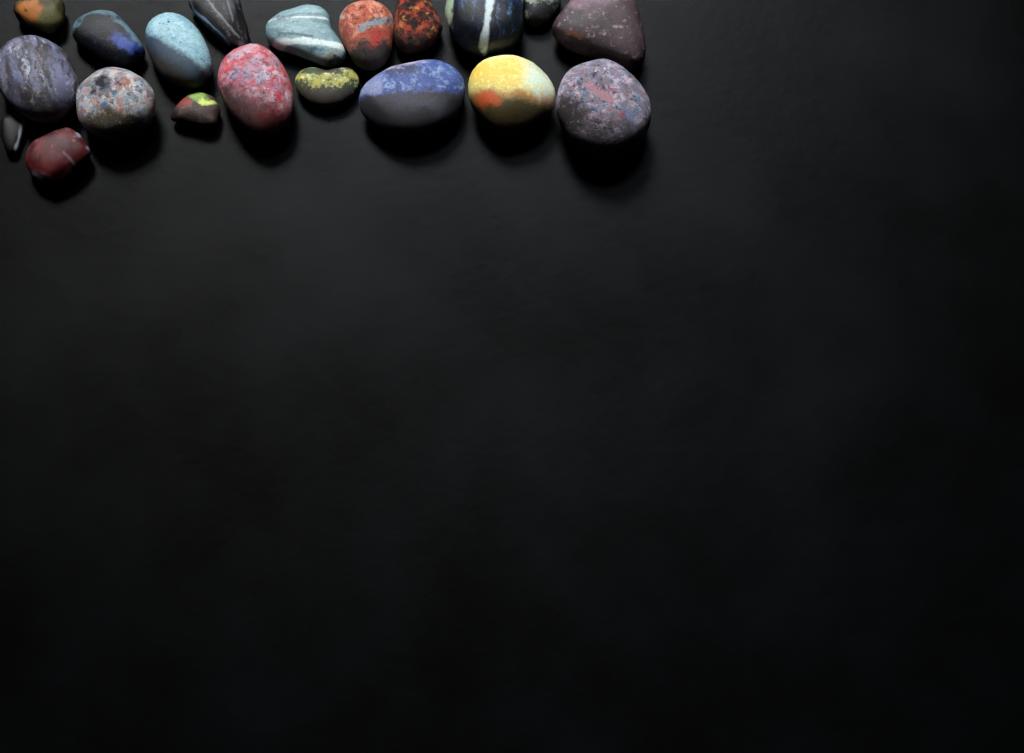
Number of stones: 20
